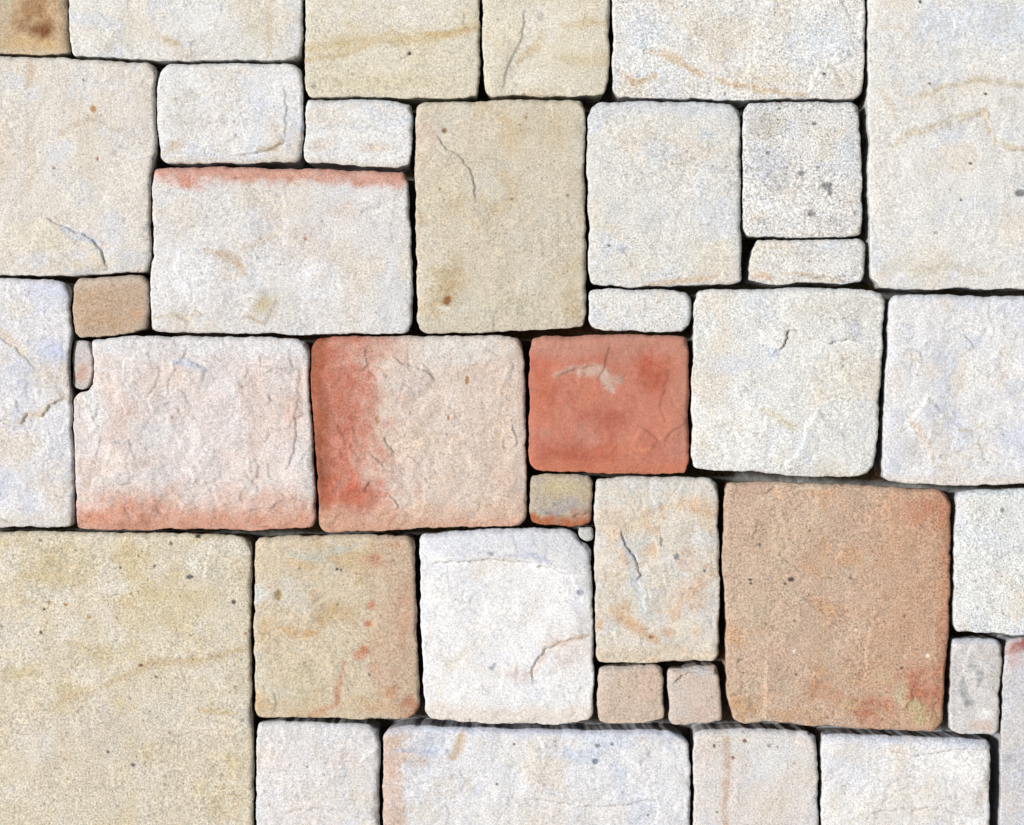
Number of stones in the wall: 39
